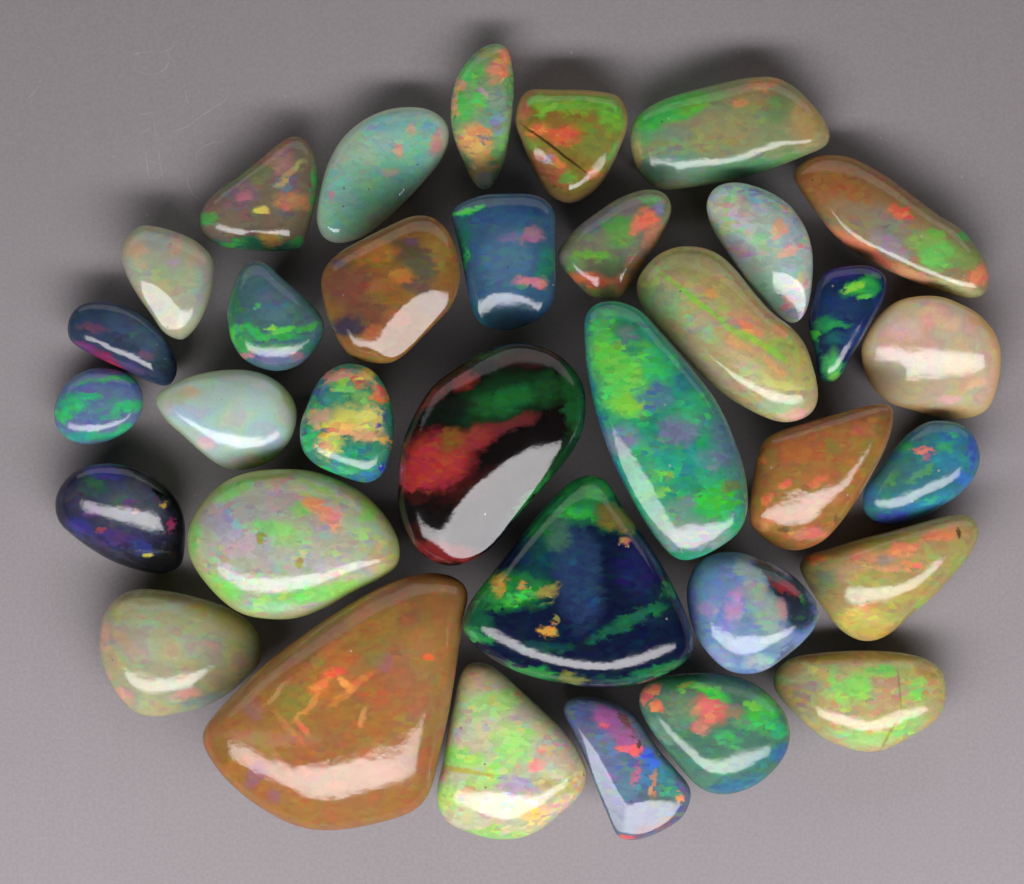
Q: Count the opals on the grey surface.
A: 34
